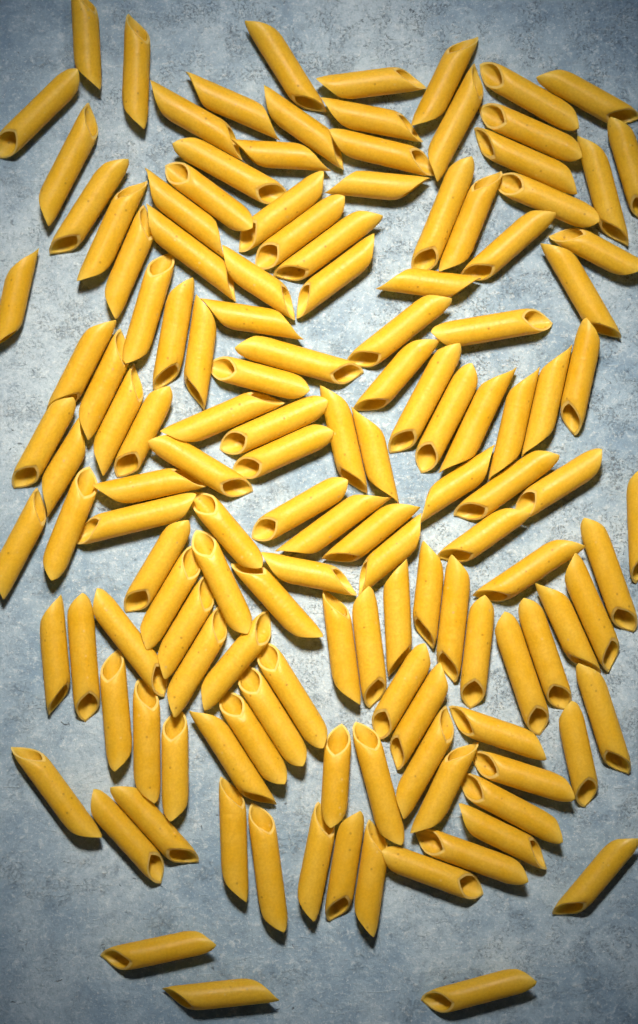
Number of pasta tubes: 138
